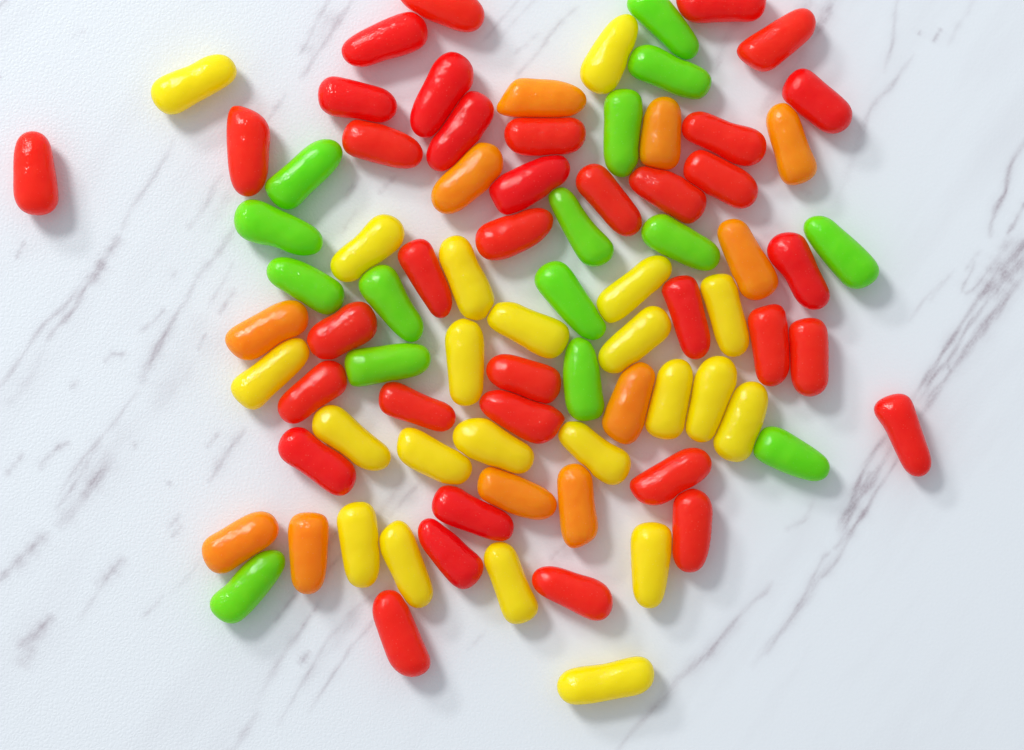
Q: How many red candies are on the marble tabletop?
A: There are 36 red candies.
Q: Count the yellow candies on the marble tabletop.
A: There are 22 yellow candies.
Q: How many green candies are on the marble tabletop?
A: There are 15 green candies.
